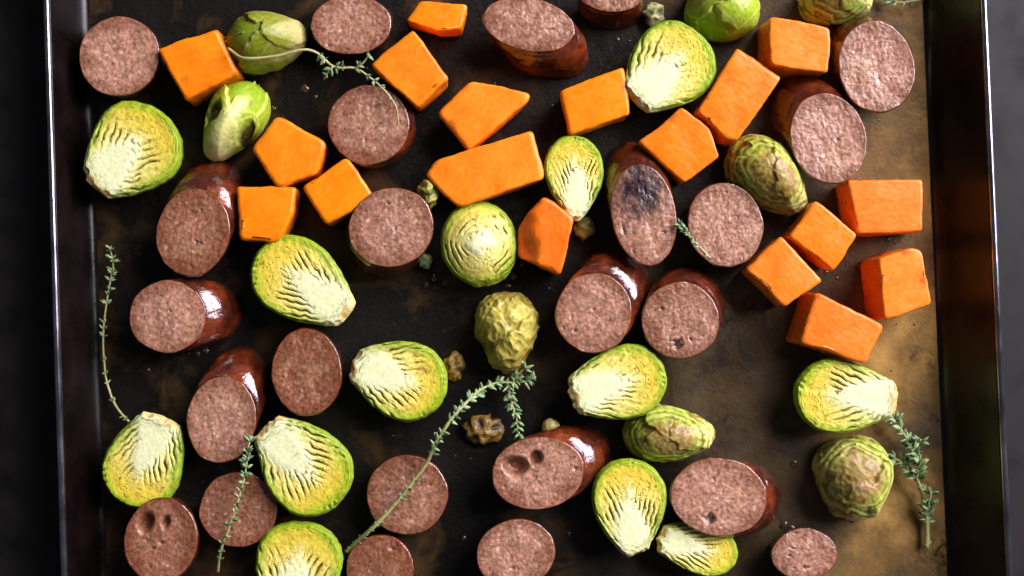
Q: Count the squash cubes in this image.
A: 18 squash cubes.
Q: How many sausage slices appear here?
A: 24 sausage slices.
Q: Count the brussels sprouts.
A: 21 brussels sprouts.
